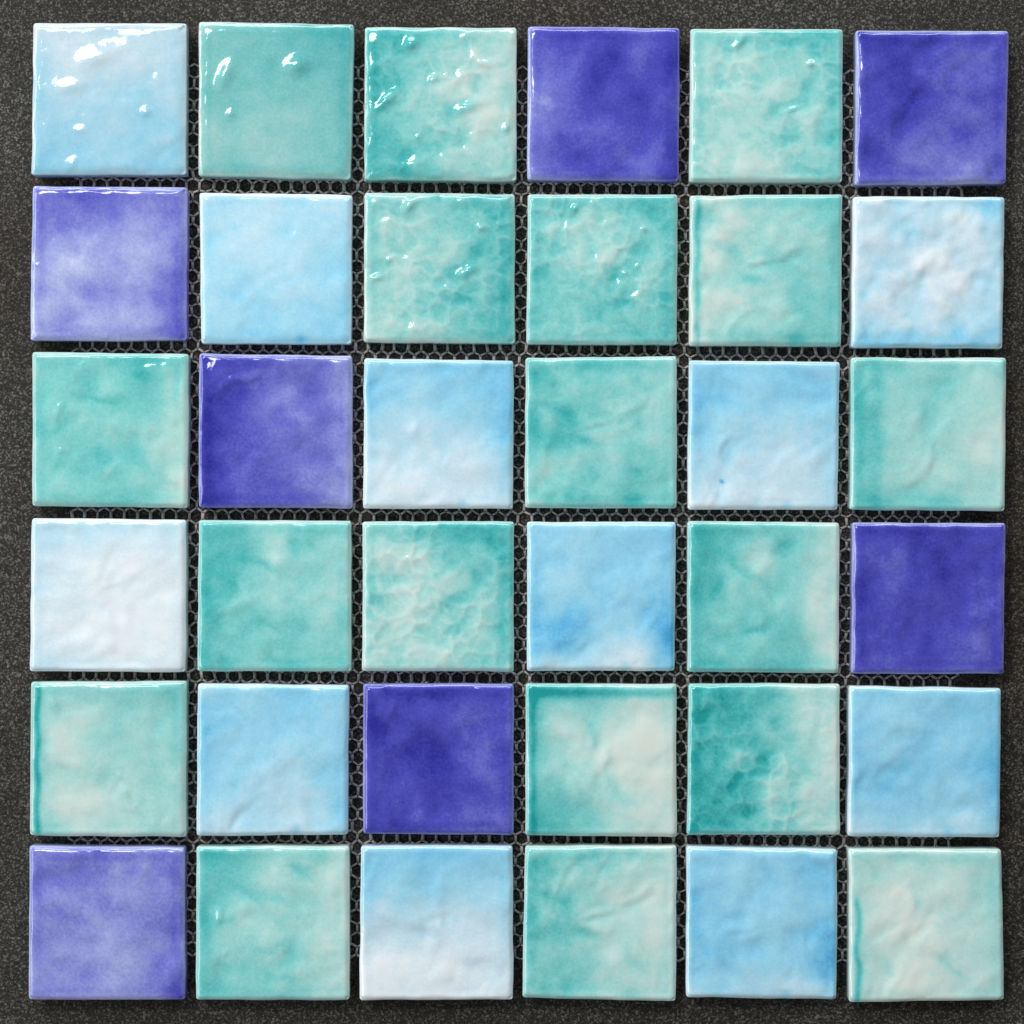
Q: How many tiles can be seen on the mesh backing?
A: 36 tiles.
